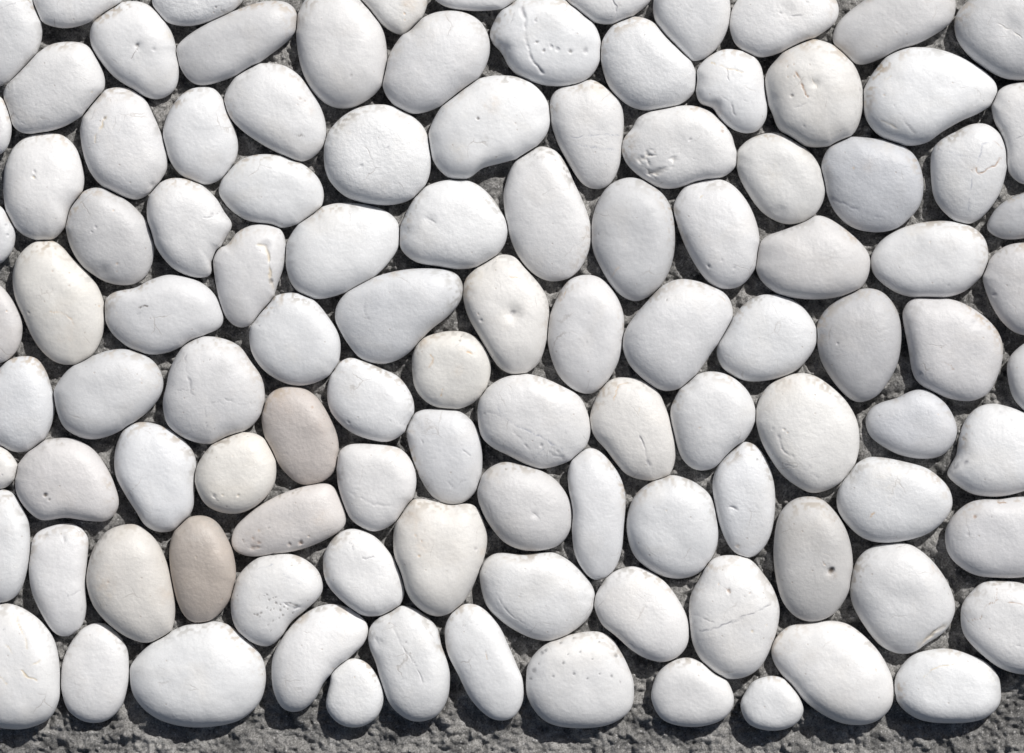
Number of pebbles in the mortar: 109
